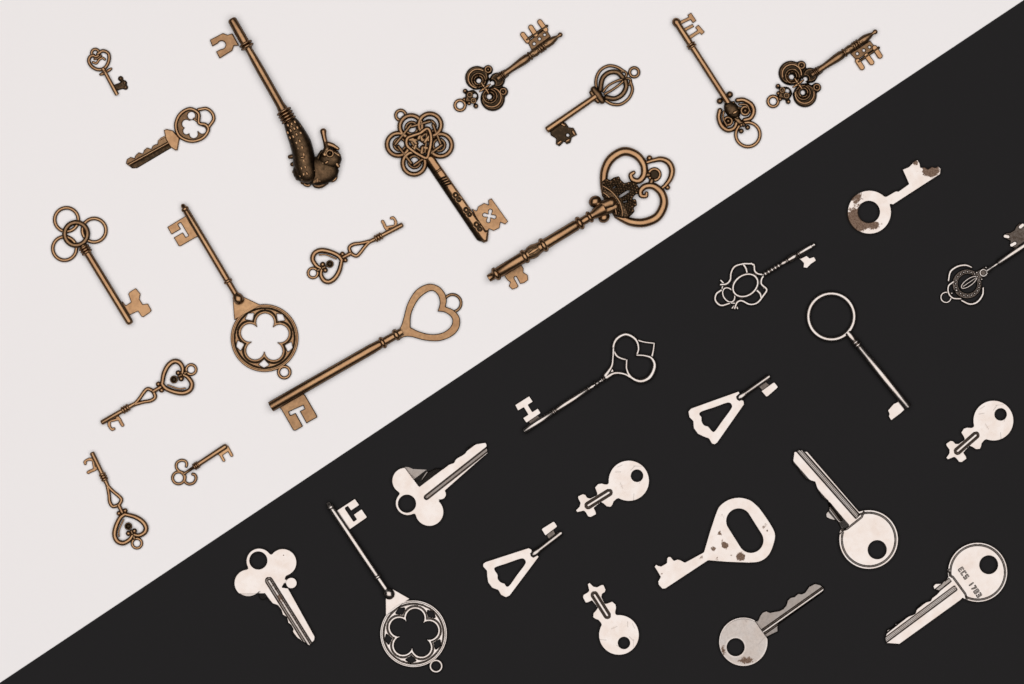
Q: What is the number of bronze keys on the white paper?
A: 16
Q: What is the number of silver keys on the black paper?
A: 17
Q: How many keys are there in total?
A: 33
